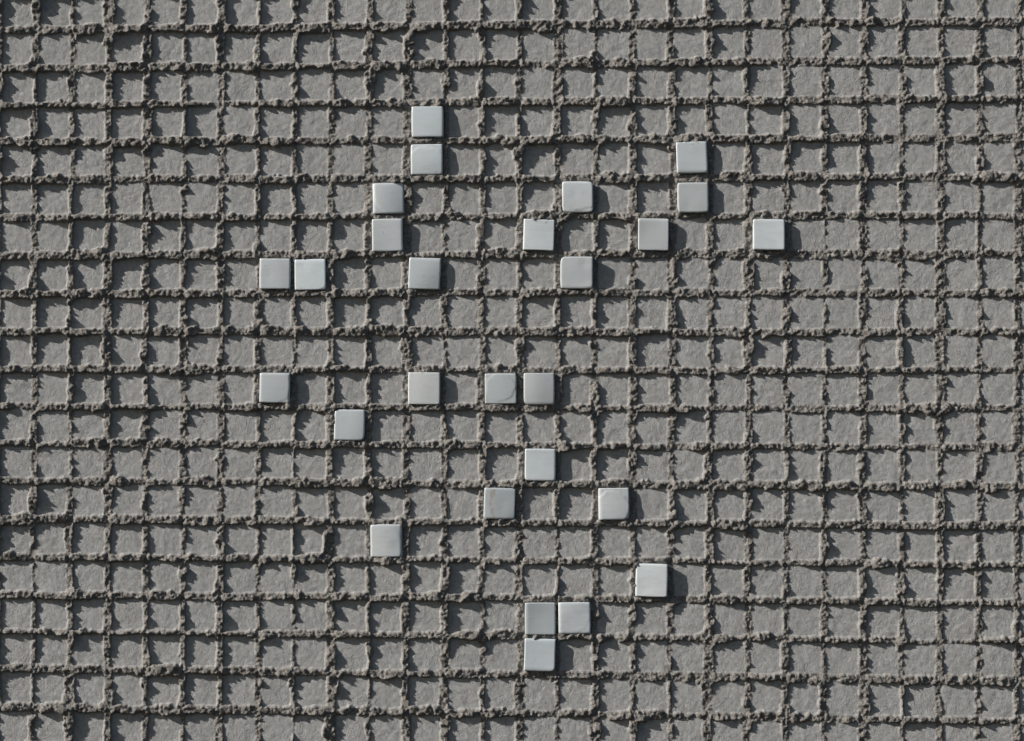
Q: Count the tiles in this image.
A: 27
